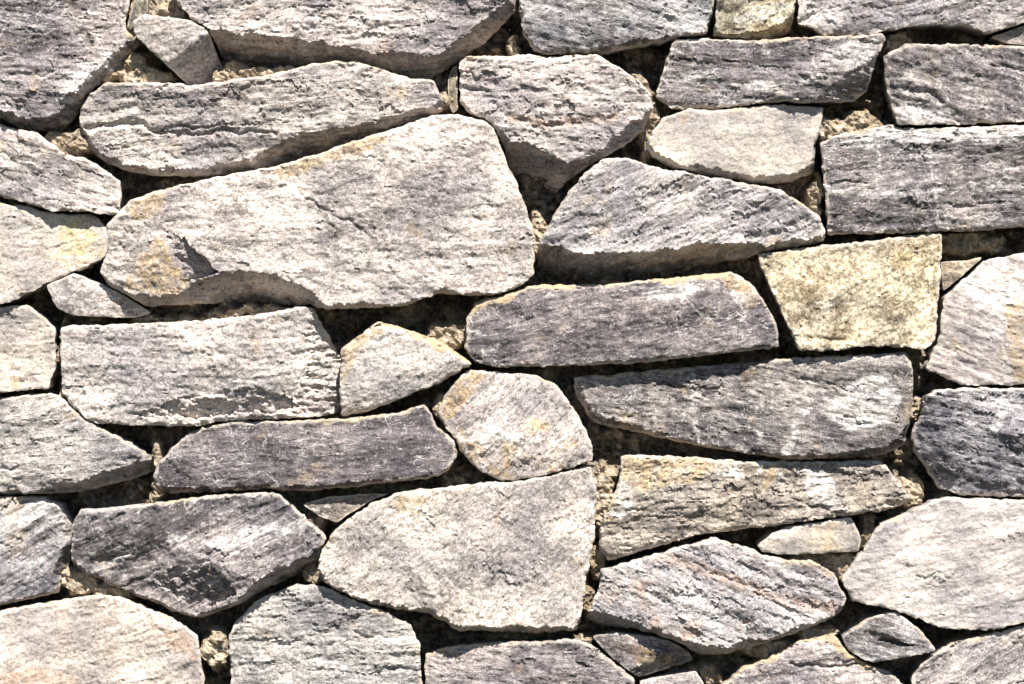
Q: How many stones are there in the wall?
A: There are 48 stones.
